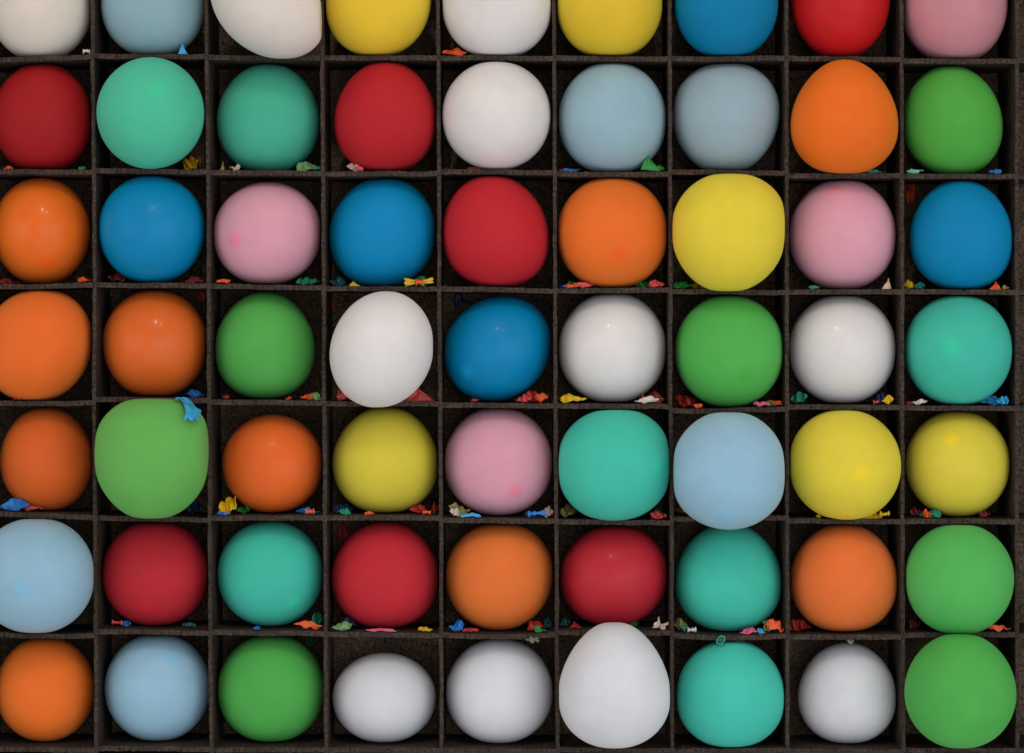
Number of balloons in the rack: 63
